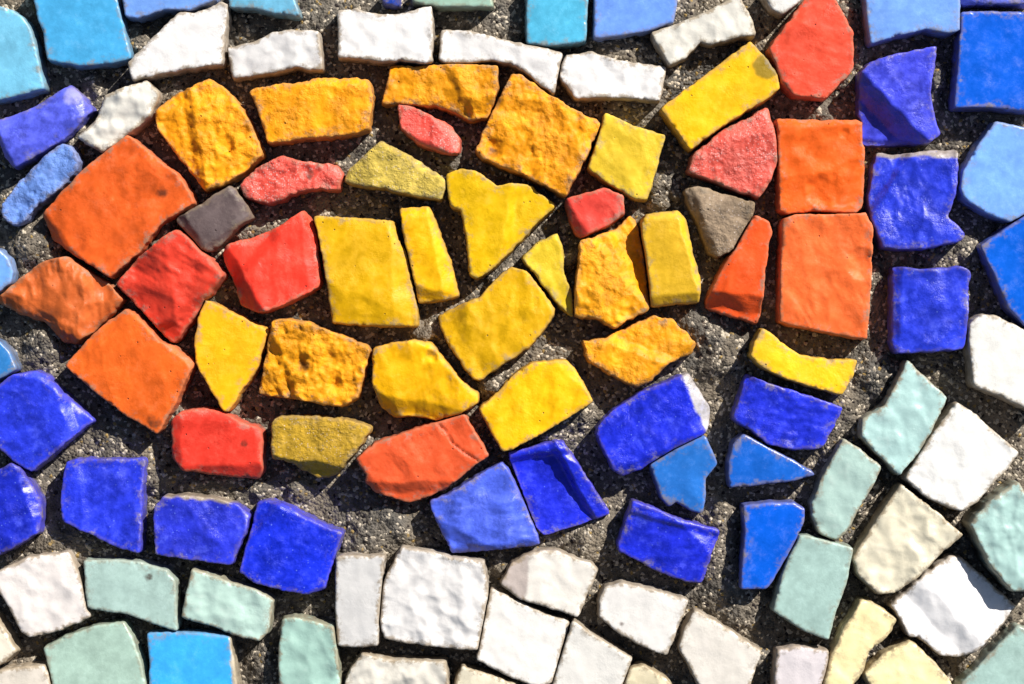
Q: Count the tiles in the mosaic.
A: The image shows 109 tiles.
